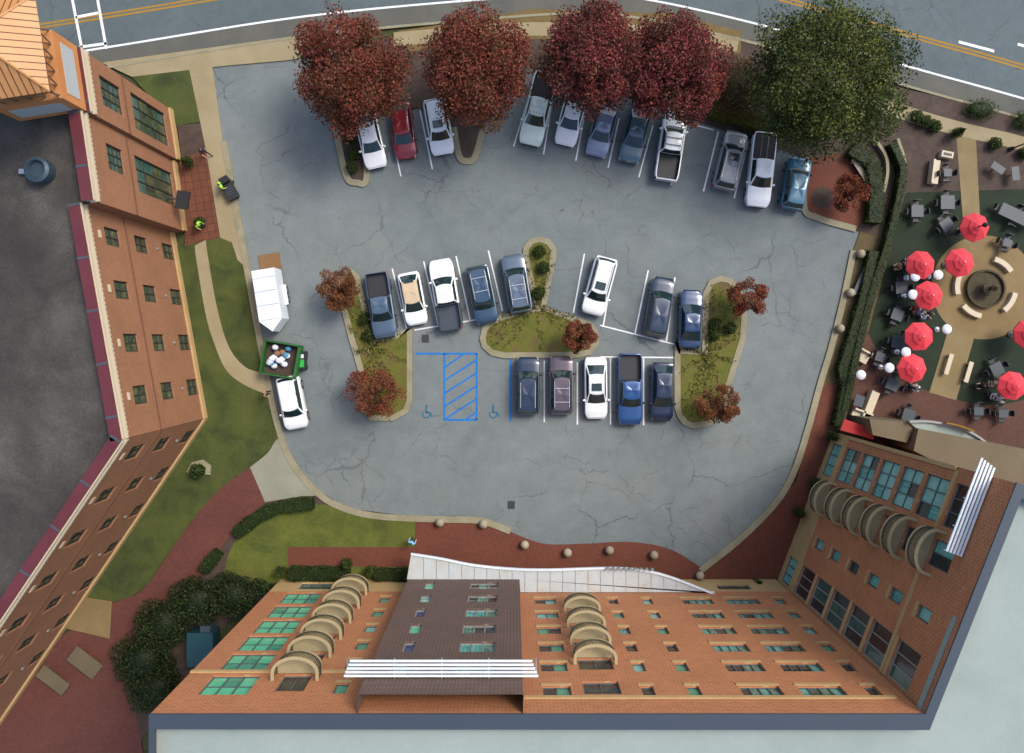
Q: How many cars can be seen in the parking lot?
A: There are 25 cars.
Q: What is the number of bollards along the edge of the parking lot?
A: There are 10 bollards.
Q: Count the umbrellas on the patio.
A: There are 8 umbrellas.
